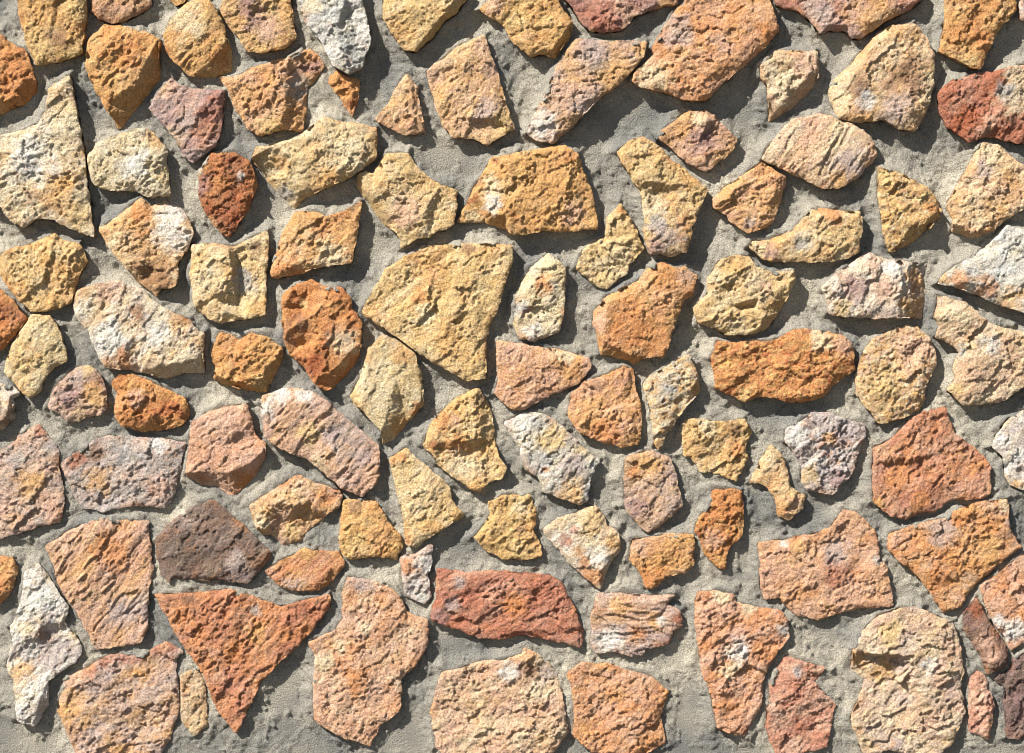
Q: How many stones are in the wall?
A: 105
